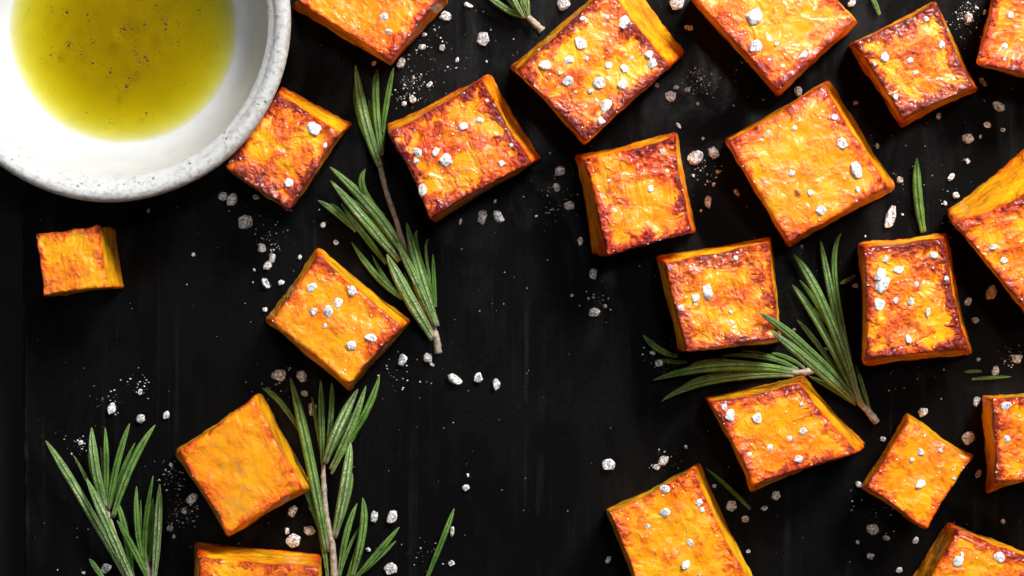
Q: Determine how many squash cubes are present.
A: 21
